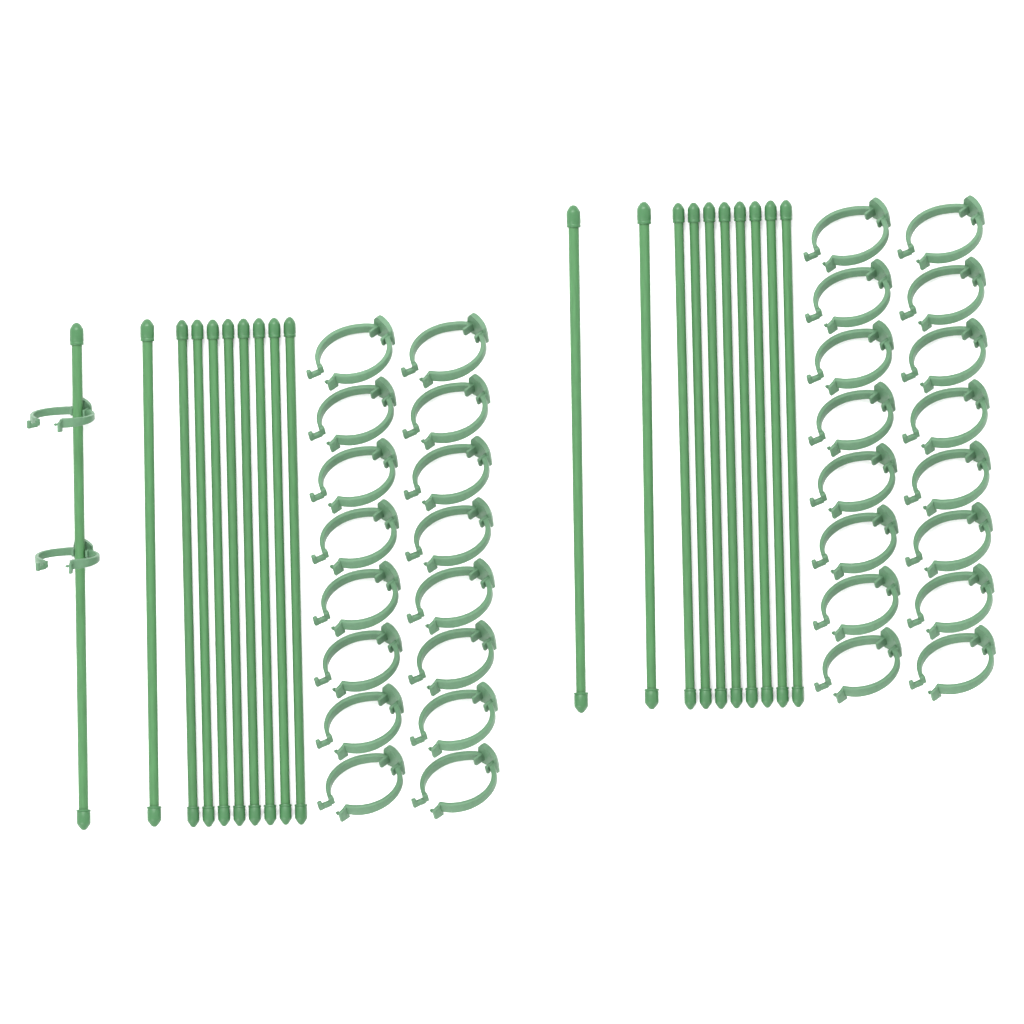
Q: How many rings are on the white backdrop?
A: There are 34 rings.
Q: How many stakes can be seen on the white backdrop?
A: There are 20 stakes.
